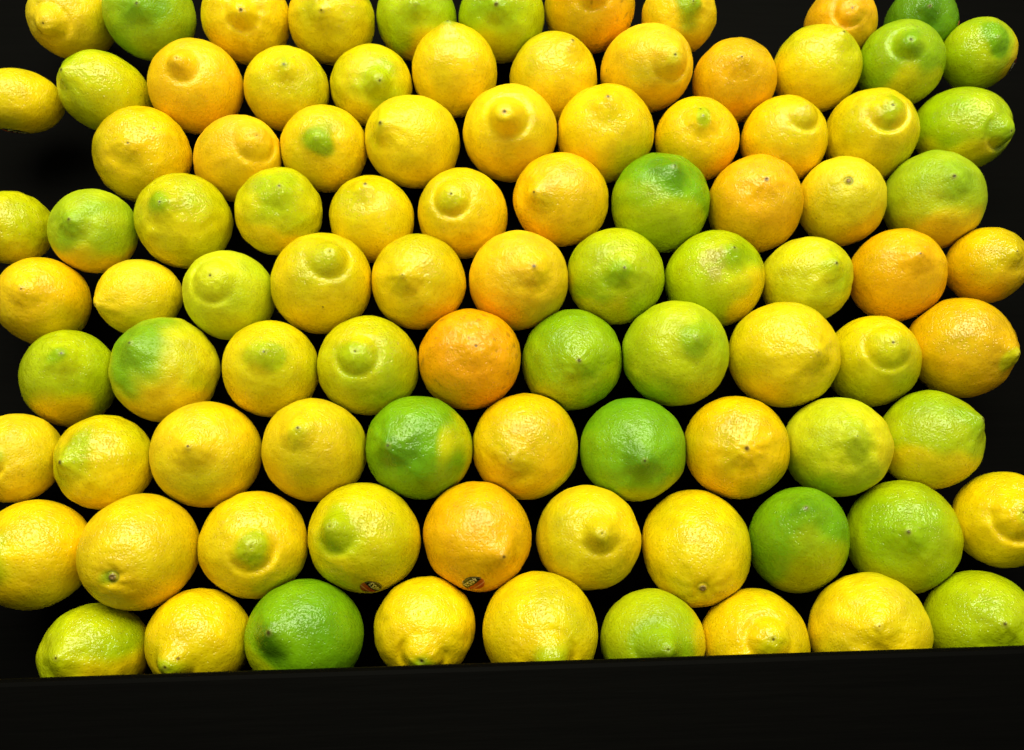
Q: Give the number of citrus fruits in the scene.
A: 93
